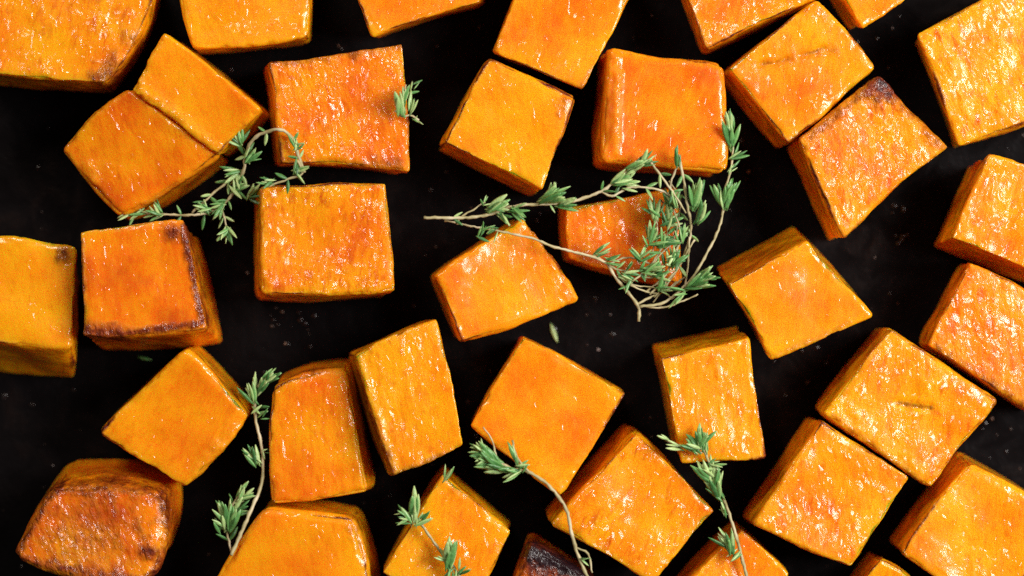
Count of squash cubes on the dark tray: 37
